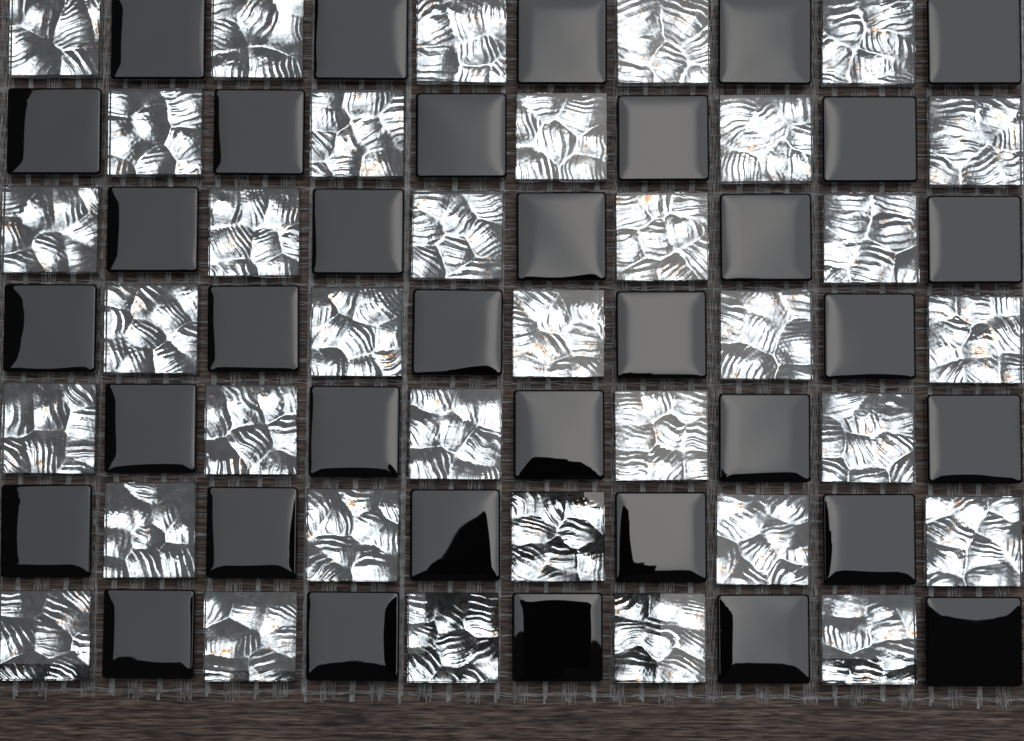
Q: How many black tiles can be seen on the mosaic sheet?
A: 35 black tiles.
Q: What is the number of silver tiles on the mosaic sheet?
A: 35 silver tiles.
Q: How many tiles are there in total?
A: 70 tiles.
